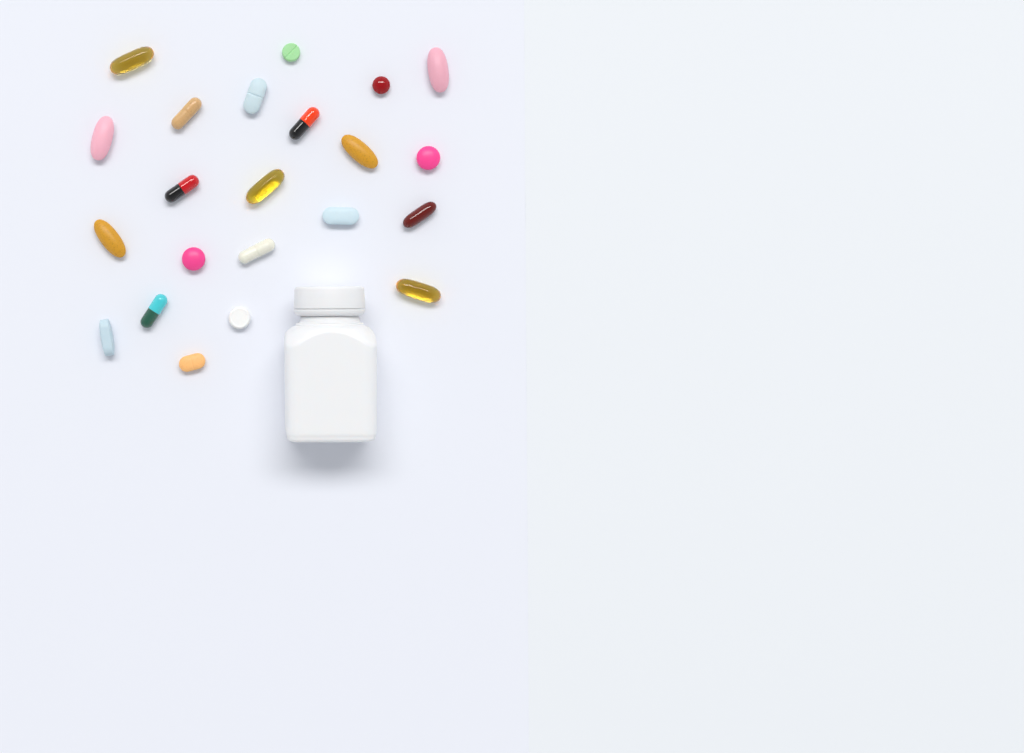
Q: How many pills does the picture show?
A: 22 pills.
